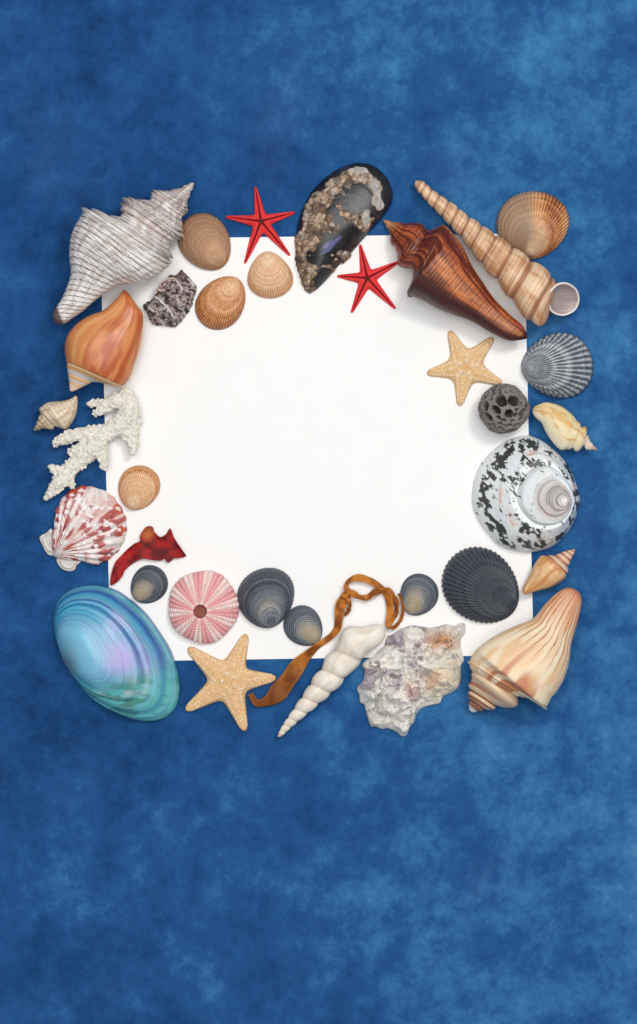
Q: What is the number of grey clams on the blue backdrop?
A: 6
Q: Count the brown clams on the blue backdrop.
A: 5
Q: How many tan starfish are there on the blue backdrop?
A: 2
